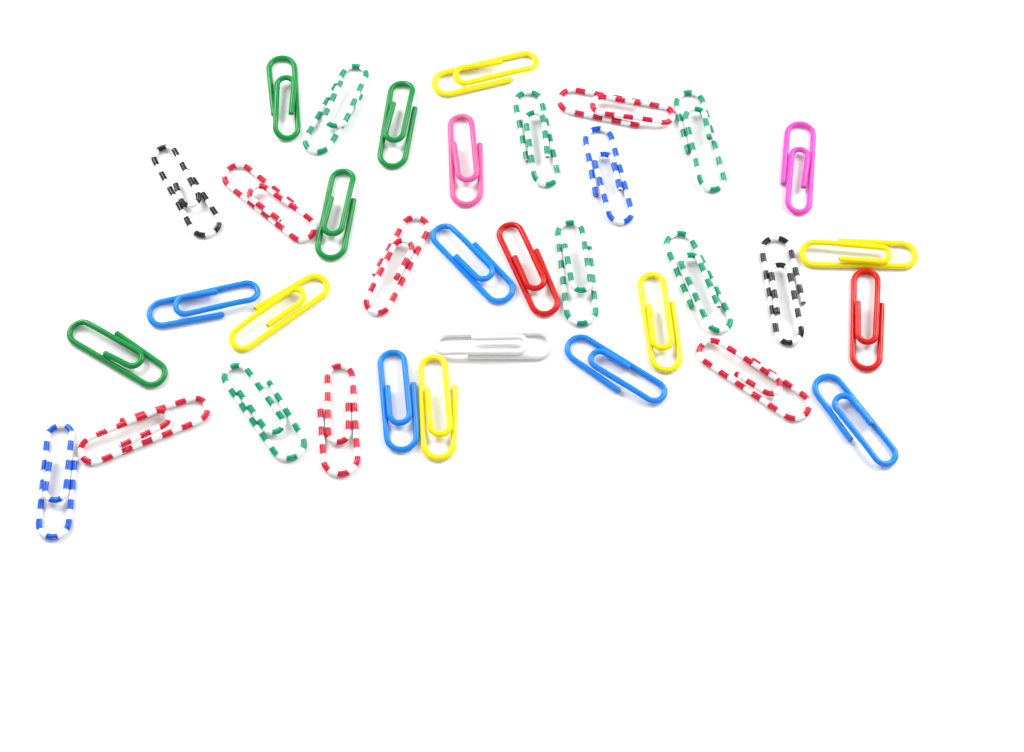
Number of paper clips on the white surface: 35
